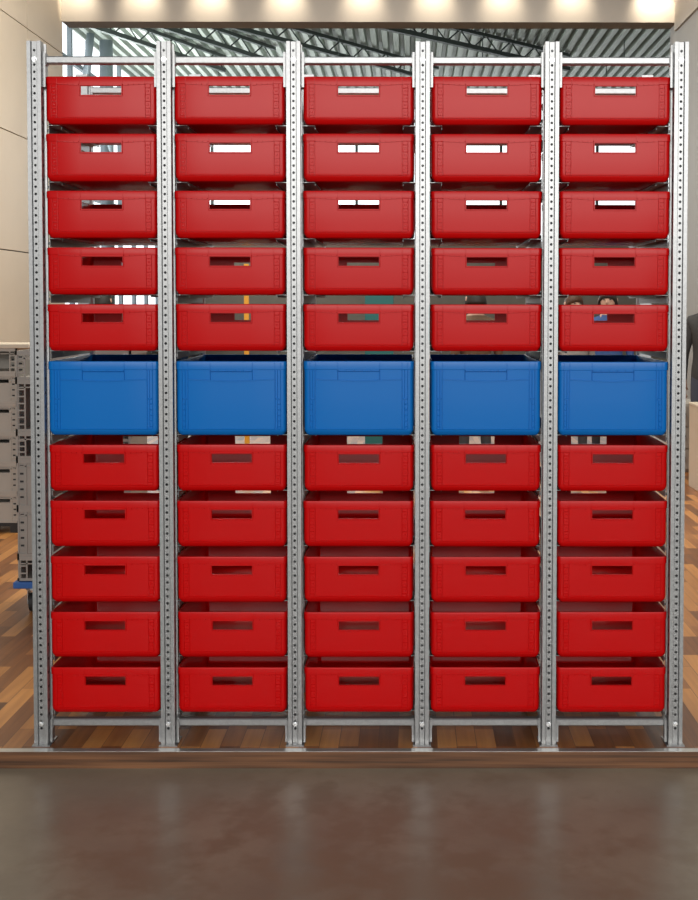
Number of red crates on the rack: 50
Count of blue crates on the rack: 5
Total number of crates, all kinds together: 55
